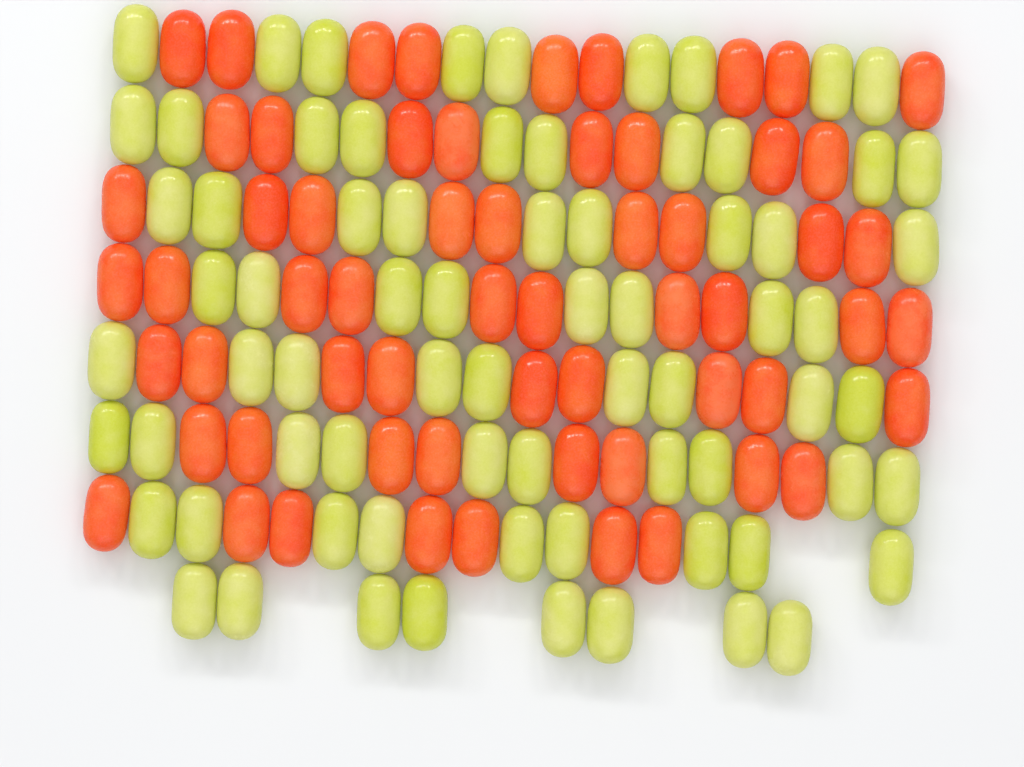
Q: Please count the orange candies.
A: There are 60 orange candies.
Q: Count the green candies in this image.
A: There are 72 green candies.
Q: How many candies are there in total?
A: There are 132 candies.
